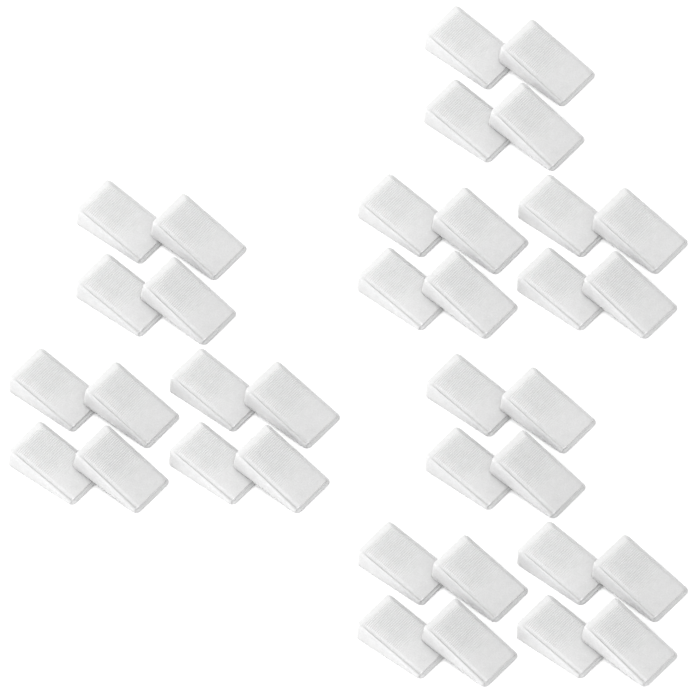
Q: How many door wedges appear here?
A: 36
